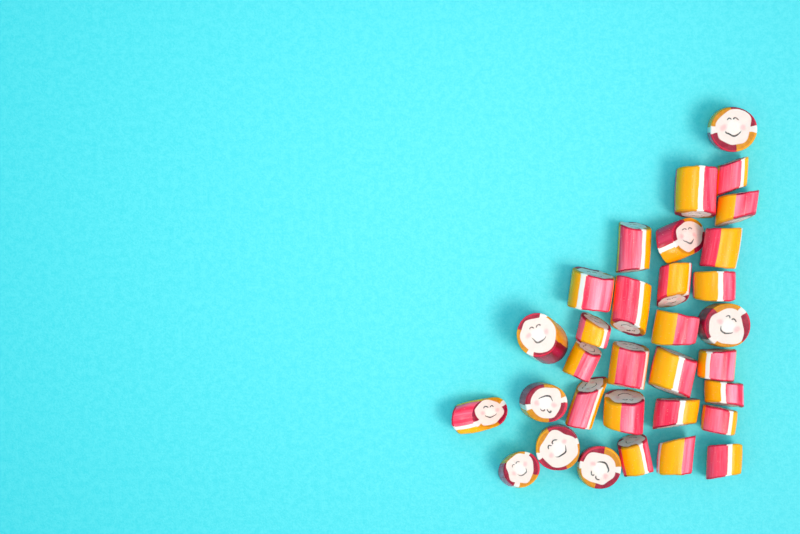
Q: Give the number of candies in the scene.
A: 32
